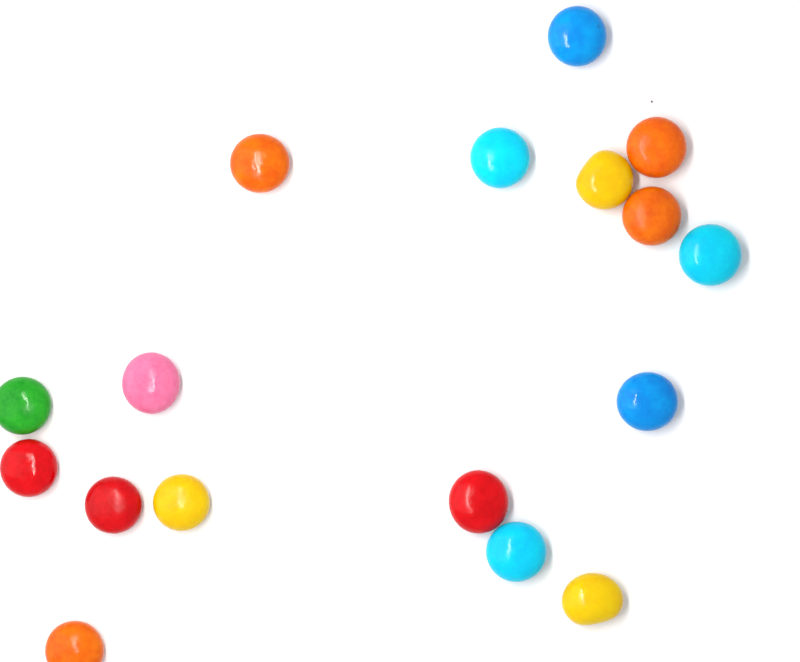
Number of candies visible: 17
